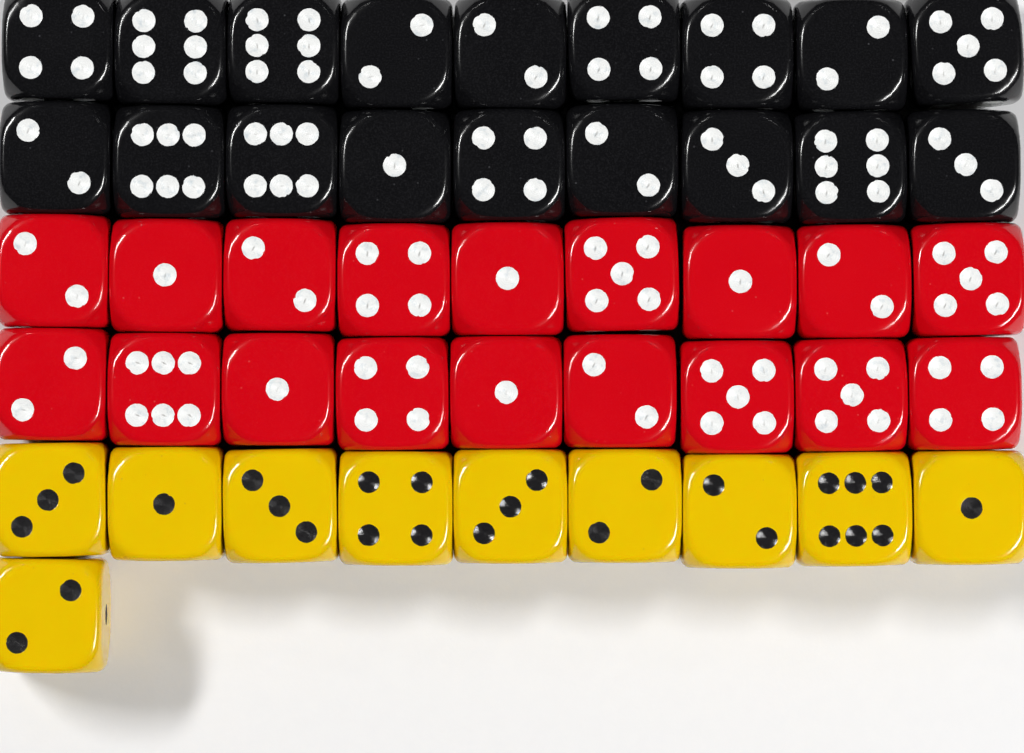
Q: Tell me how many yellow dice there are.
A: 10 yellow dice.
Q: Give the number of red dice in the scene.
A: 18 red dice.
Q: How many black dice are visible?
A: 18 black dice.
